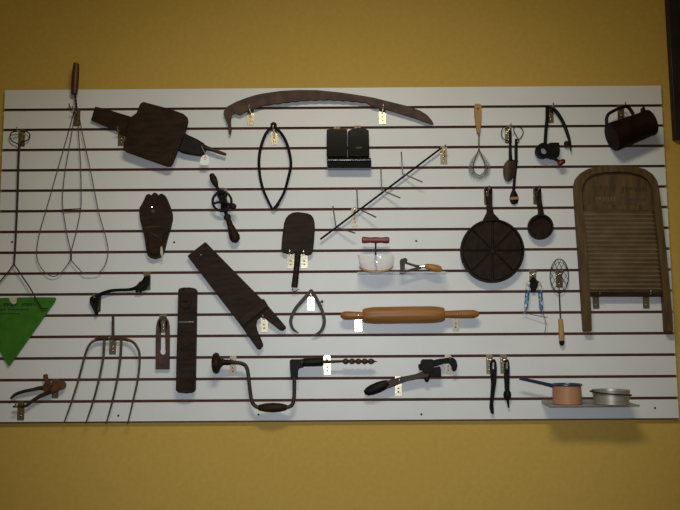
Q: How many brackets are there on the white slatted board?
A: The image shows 36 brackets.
